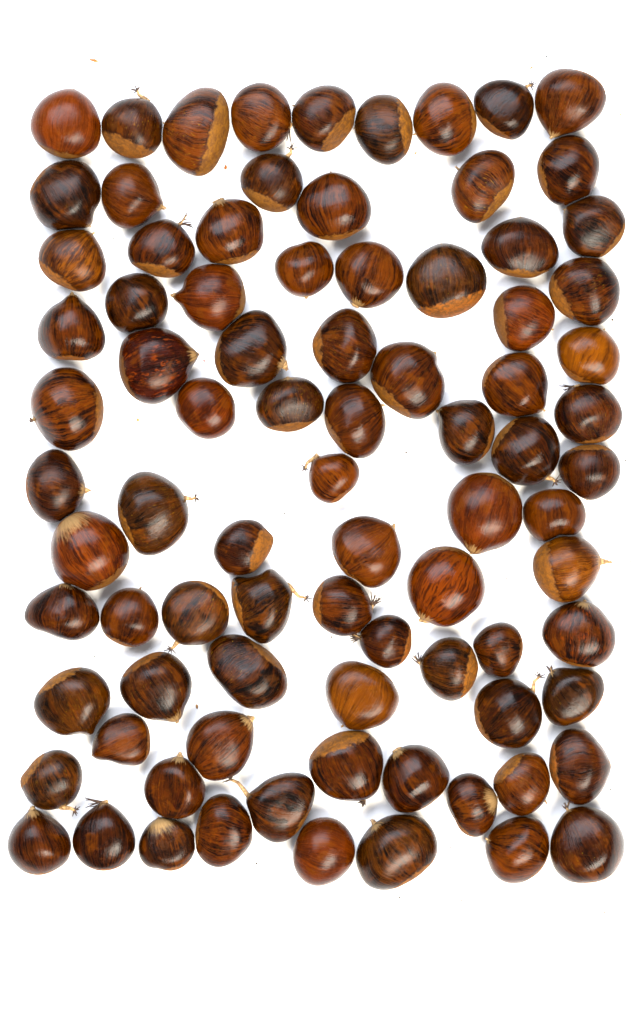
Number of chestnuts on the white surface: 85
